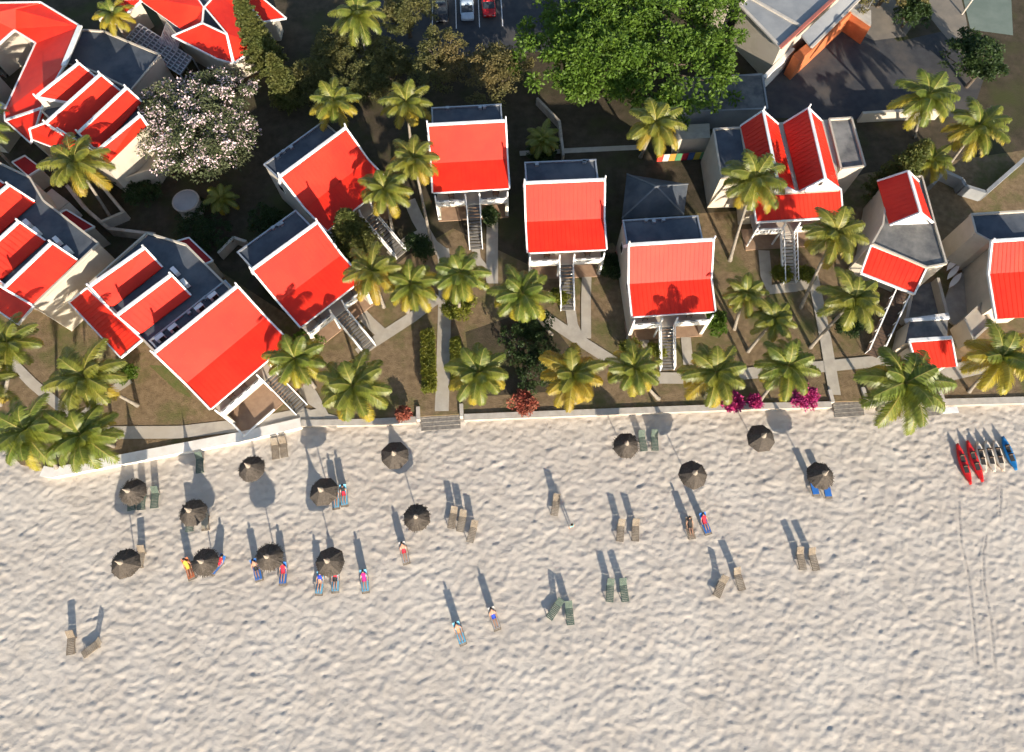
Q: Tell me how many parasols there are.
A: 14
